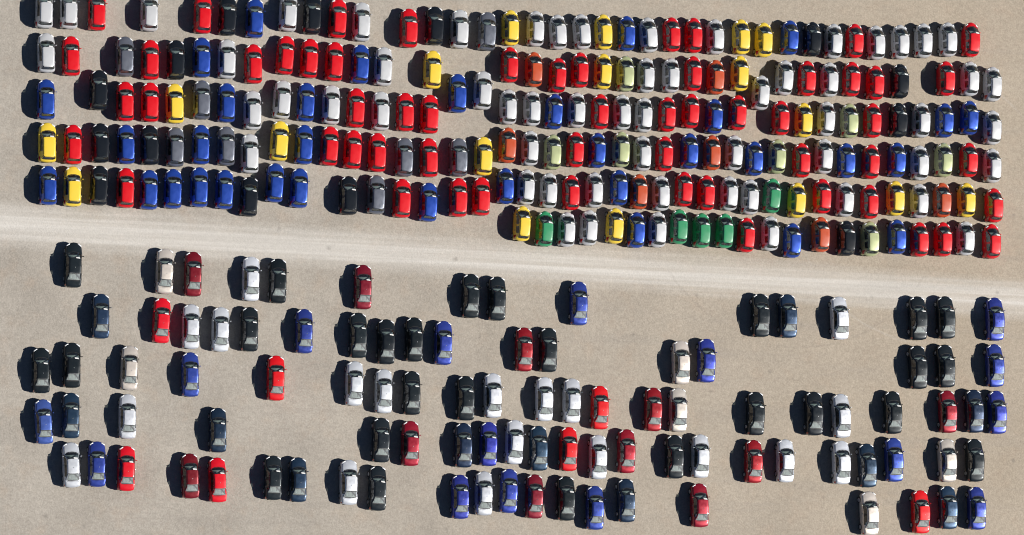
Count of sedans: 97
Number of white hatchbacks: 59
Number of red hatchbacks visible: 57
